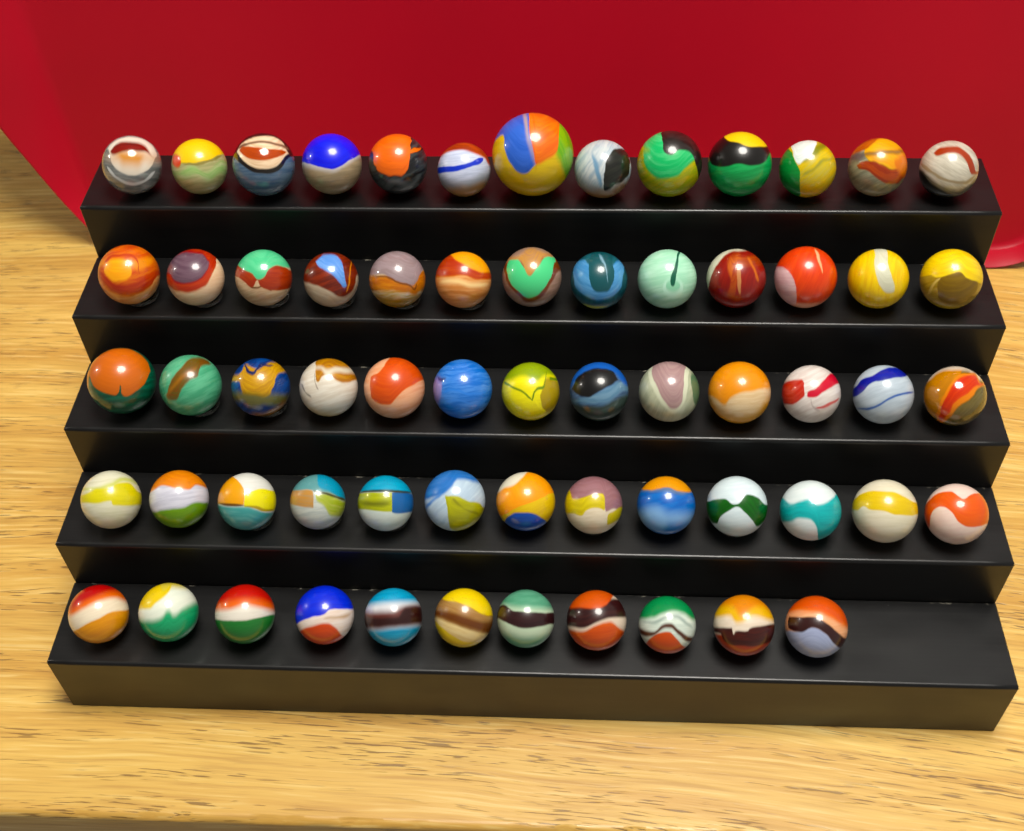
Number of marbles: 63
